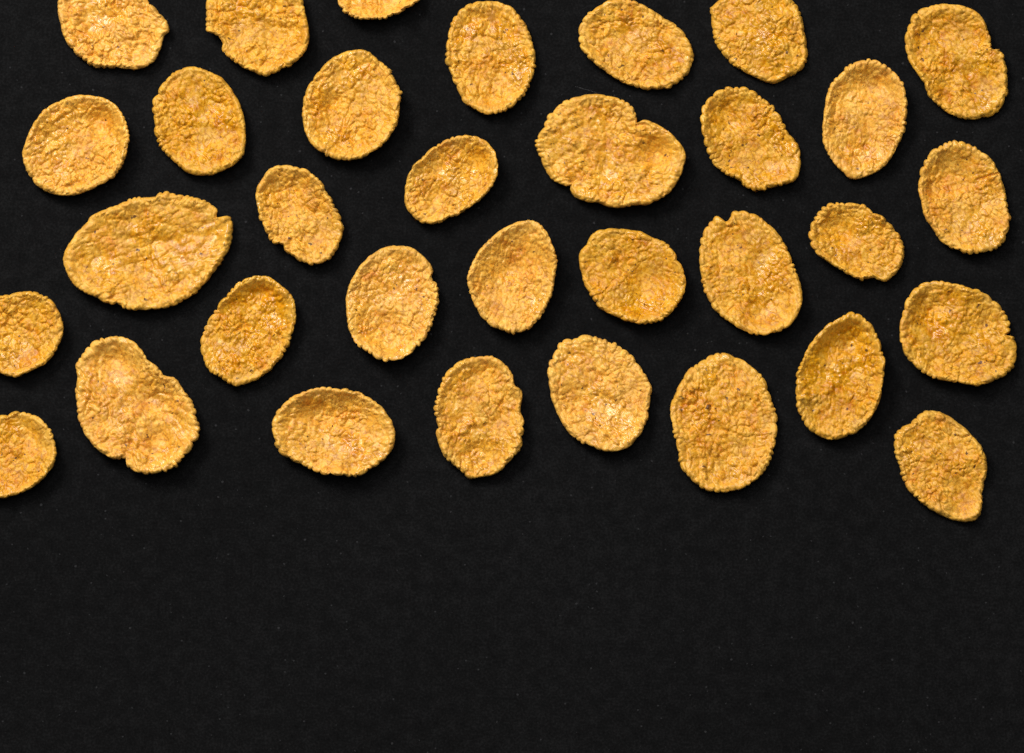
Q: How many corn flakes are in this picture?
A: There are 33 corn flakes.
